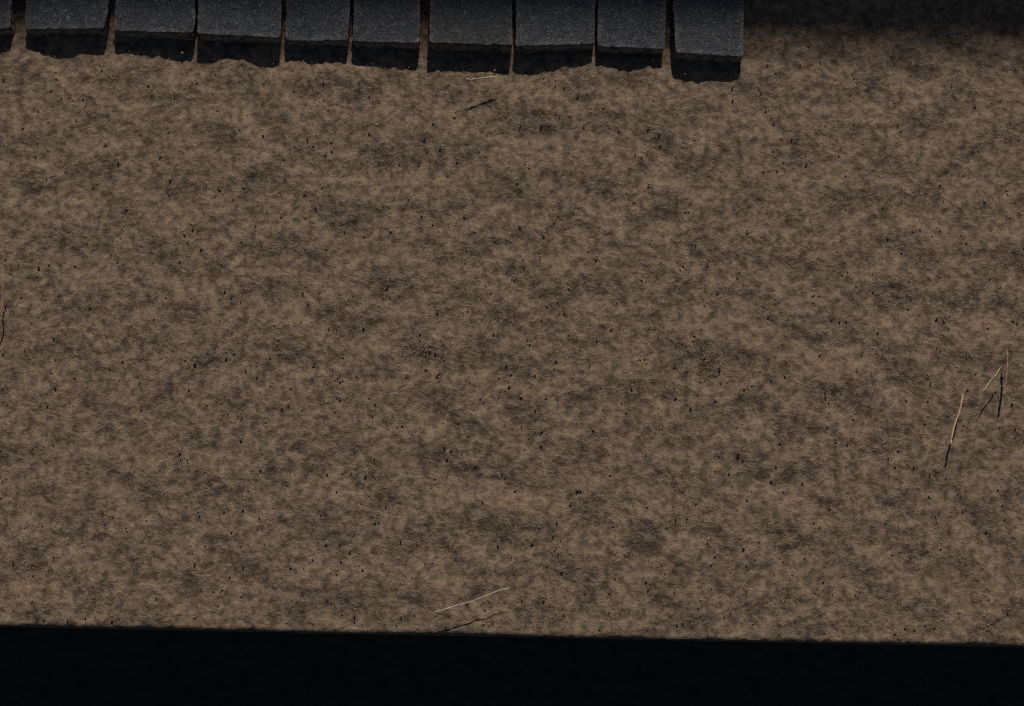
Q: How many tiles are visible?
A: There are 10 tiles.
